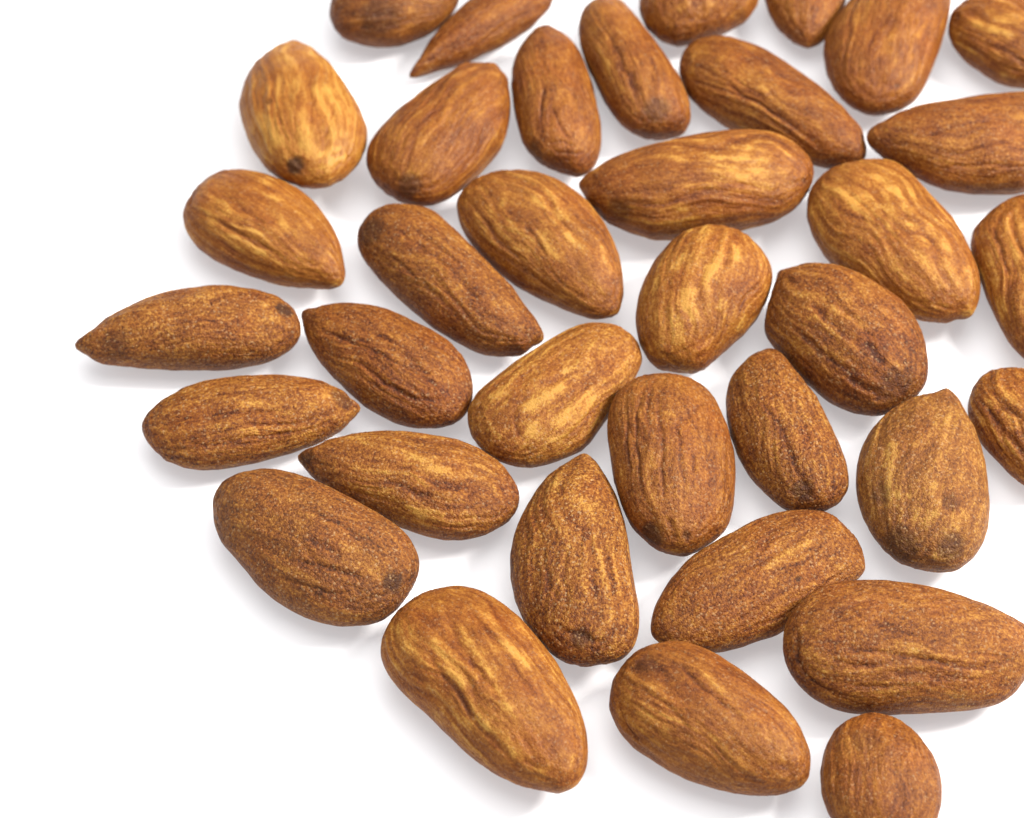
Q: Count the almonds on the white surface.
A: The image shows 36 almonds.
